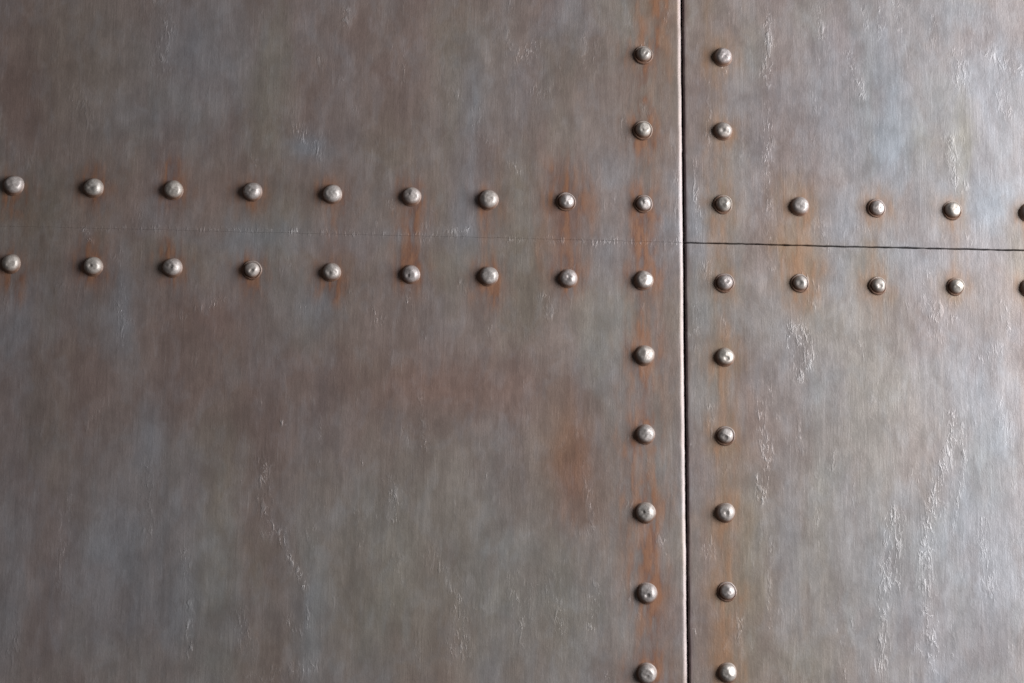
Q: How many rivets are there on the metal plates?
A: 42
